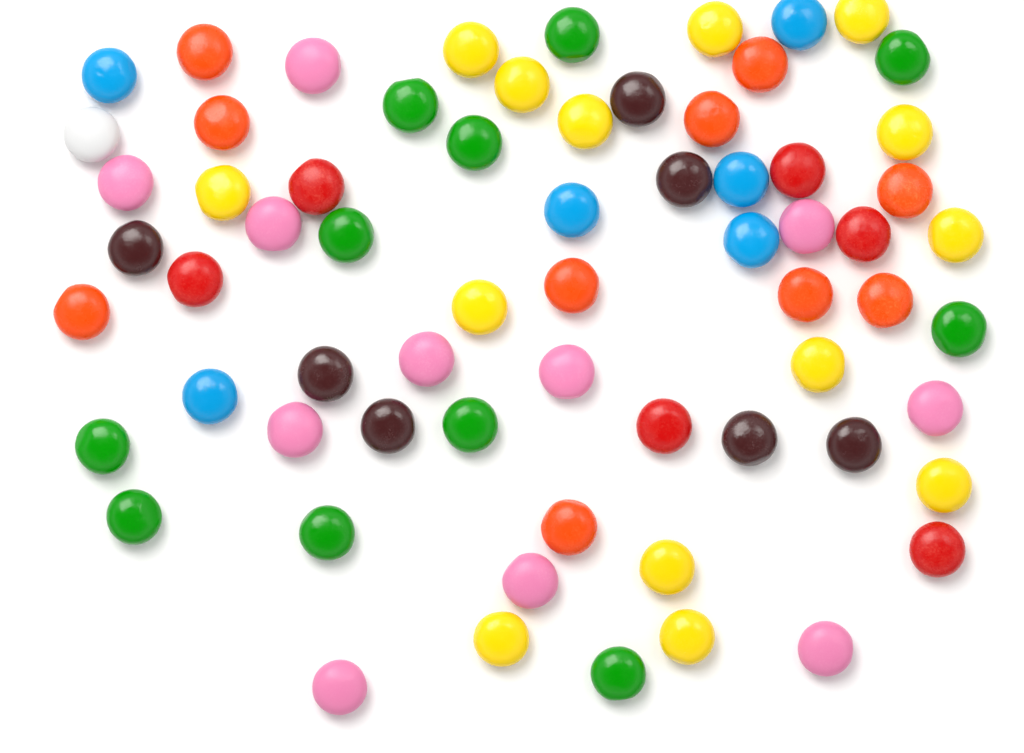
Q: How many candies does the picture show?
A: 66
